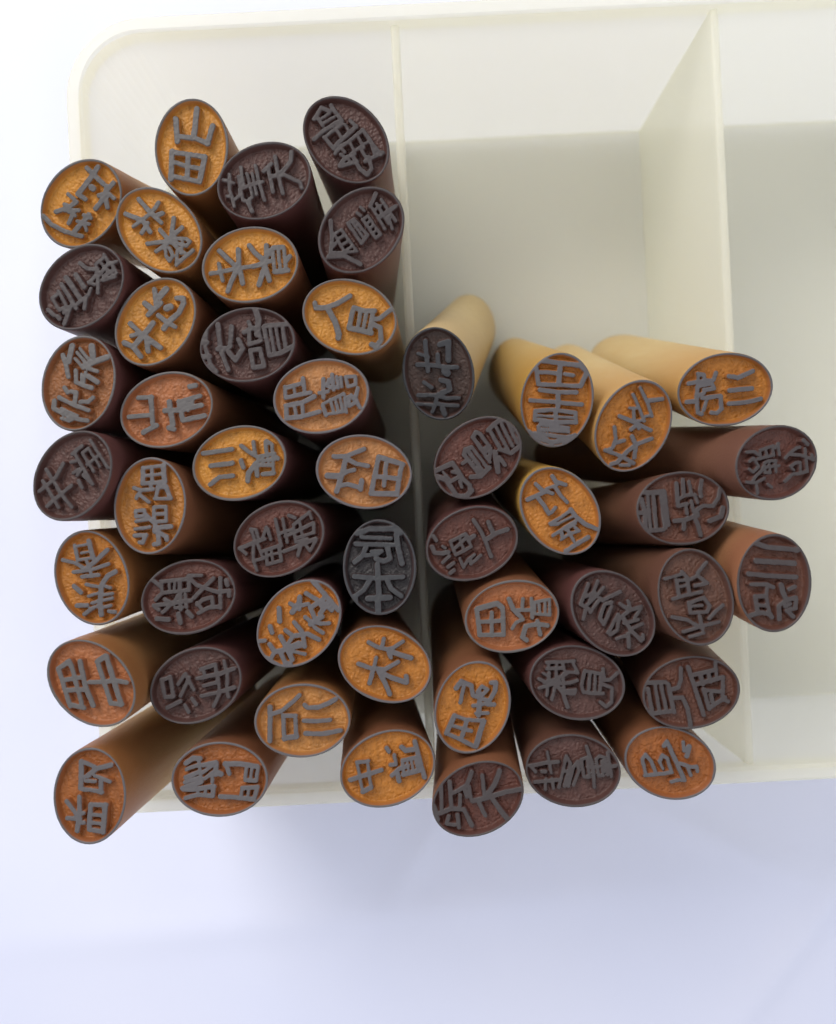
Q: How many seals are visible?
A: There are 49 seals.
